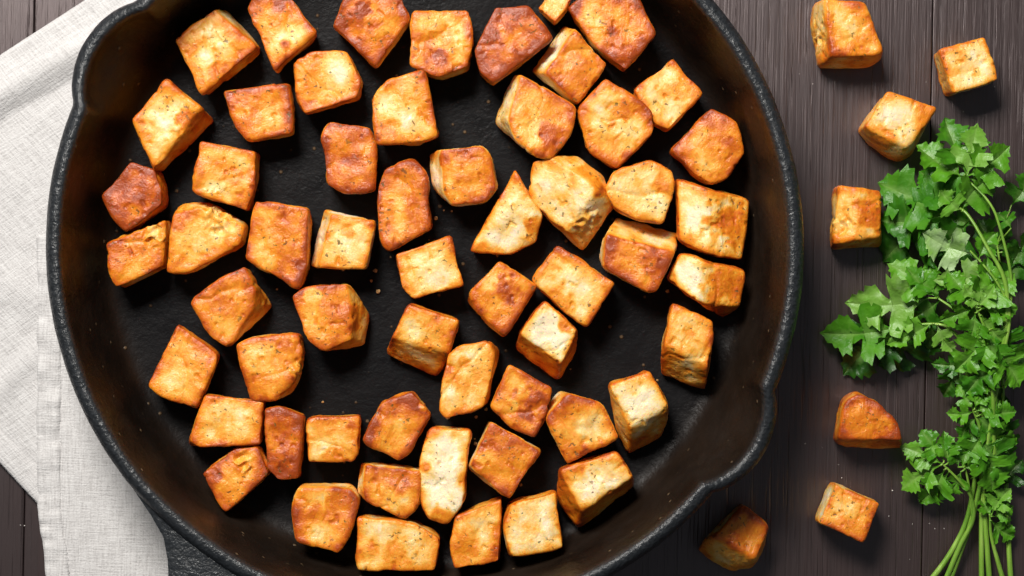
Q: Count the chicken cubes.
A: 65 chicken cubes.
